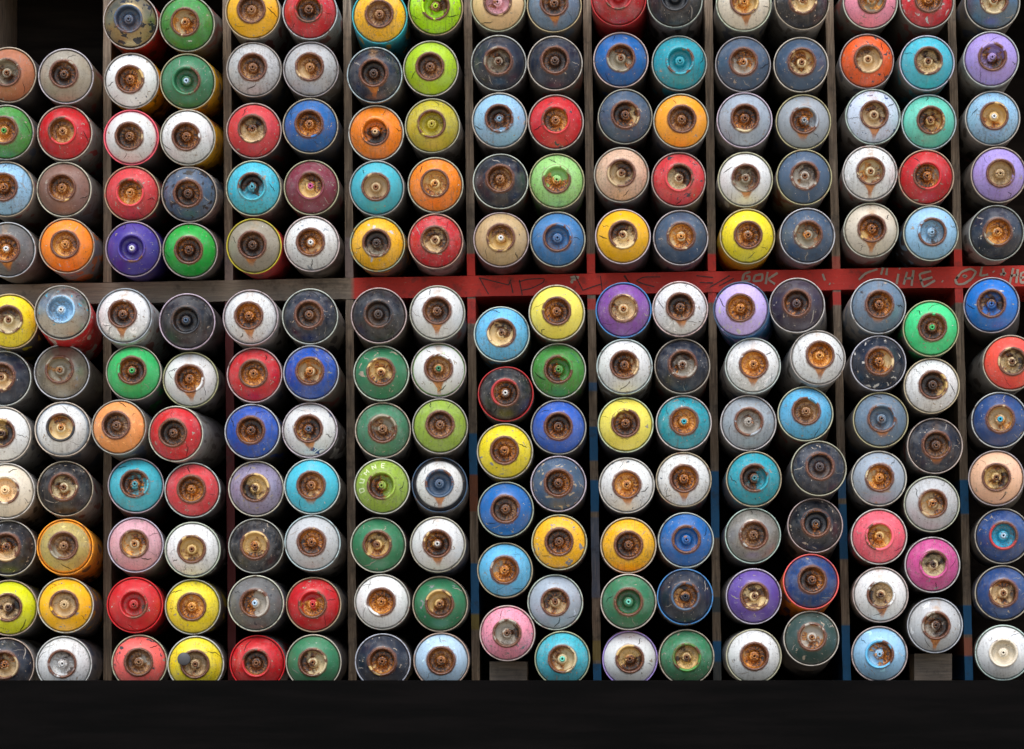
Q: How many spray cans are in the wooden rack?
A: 200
